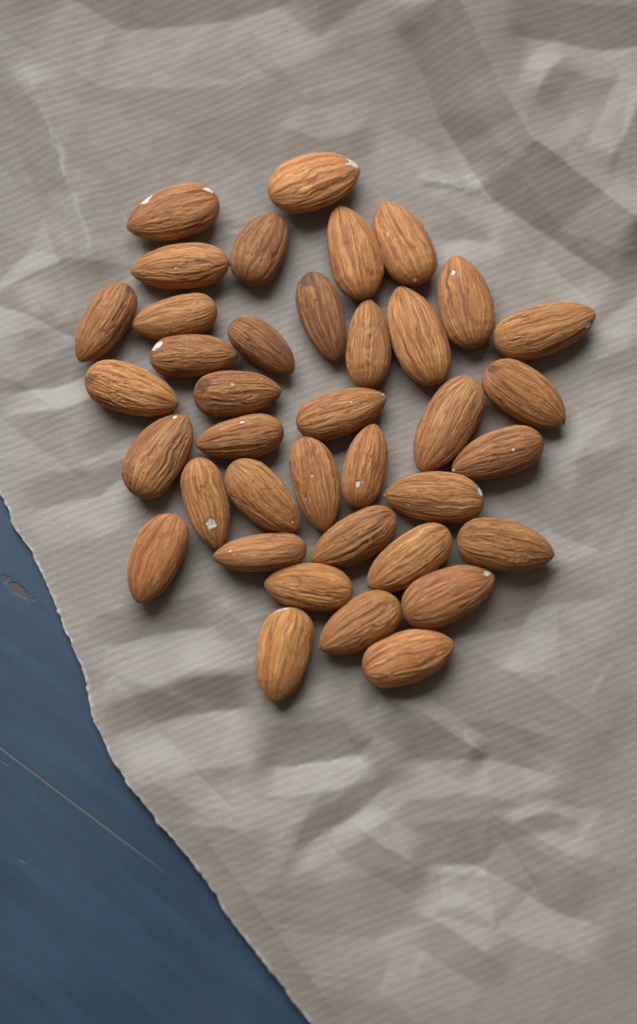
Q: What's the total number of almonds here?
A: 38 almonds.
